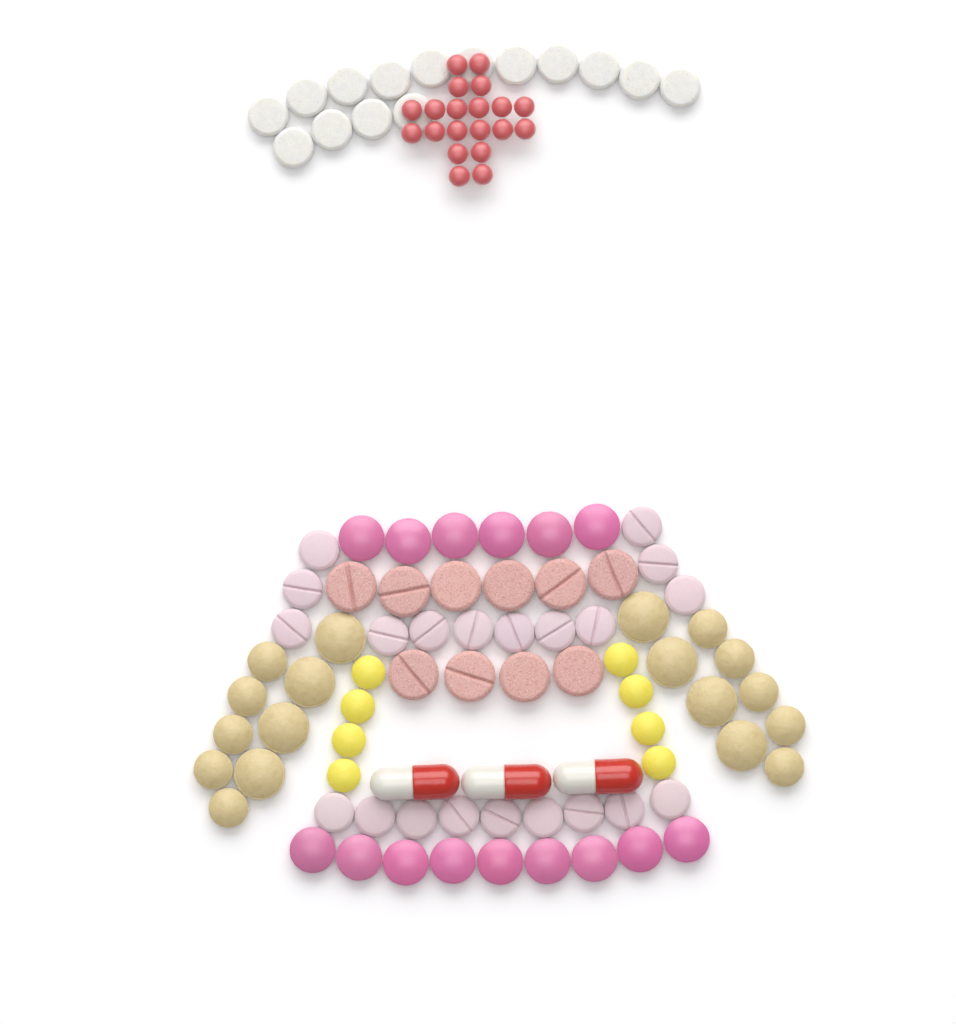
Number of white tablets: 15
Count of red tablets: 20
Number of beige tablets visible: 18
